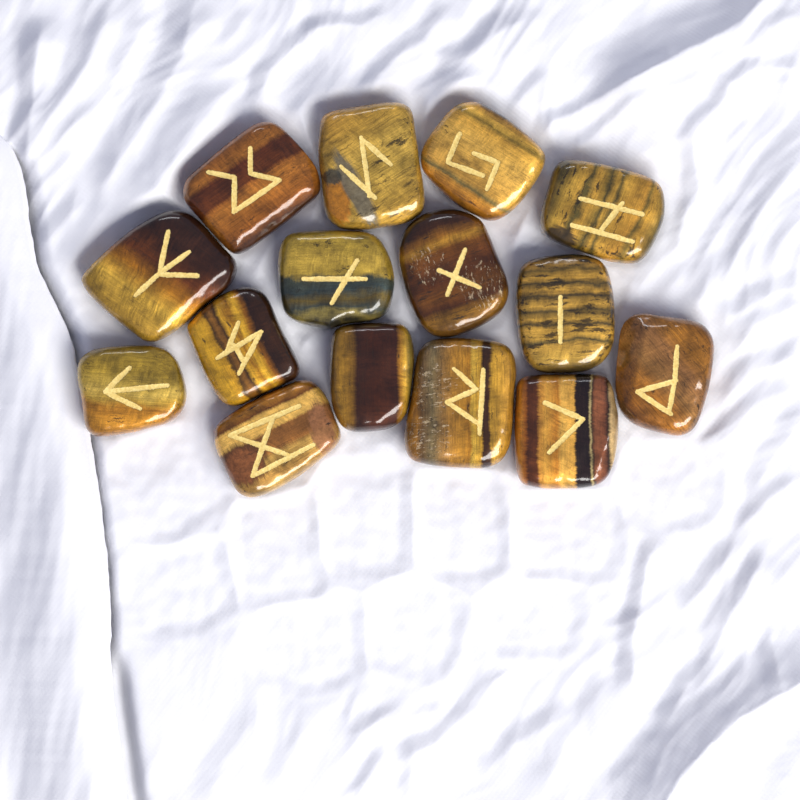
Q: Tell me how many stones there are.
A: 15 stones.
